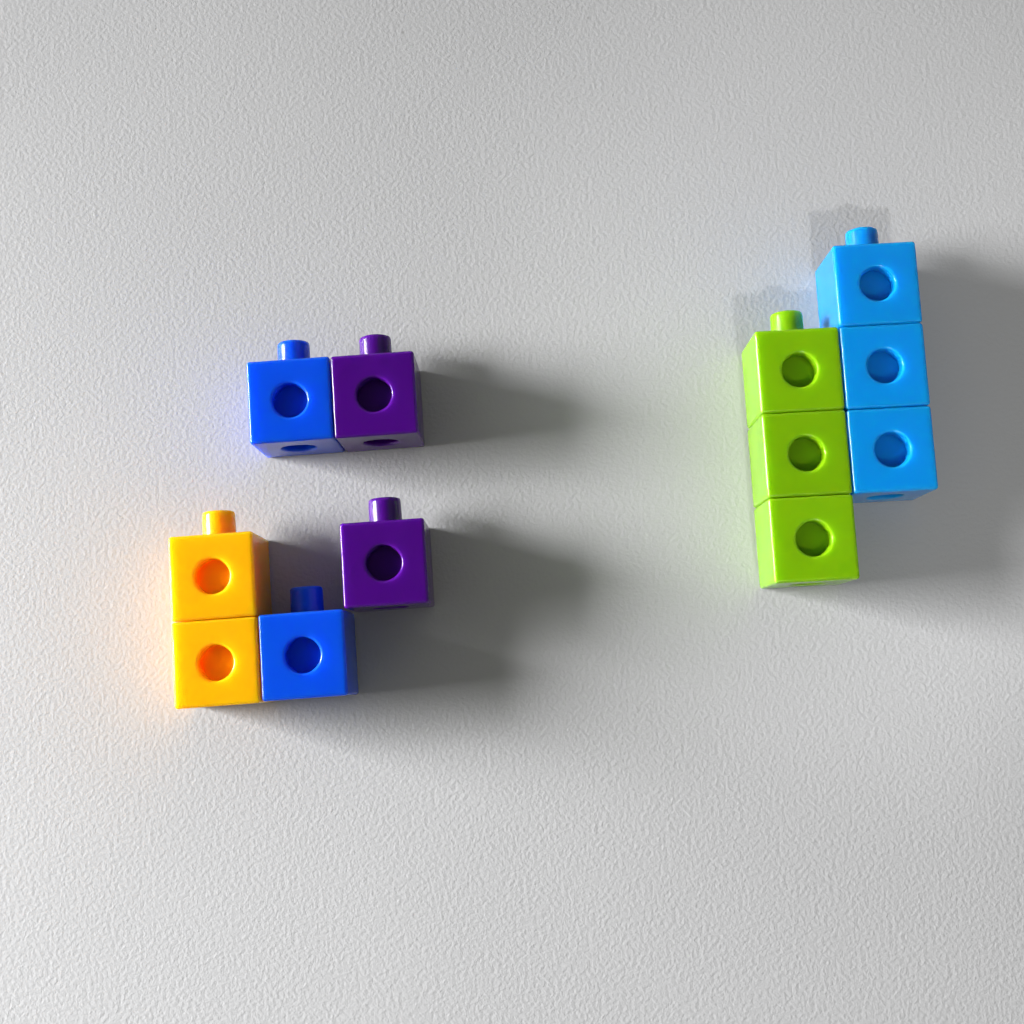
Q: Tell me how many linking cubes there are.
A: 12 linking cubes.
